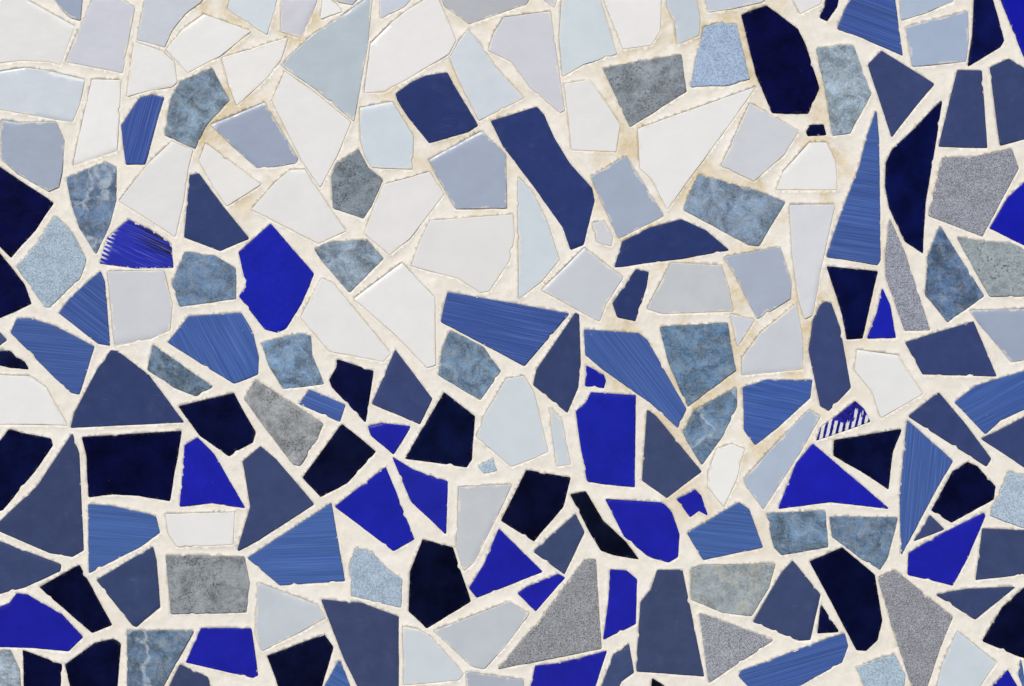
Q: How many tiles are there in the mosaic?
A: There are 199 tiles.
